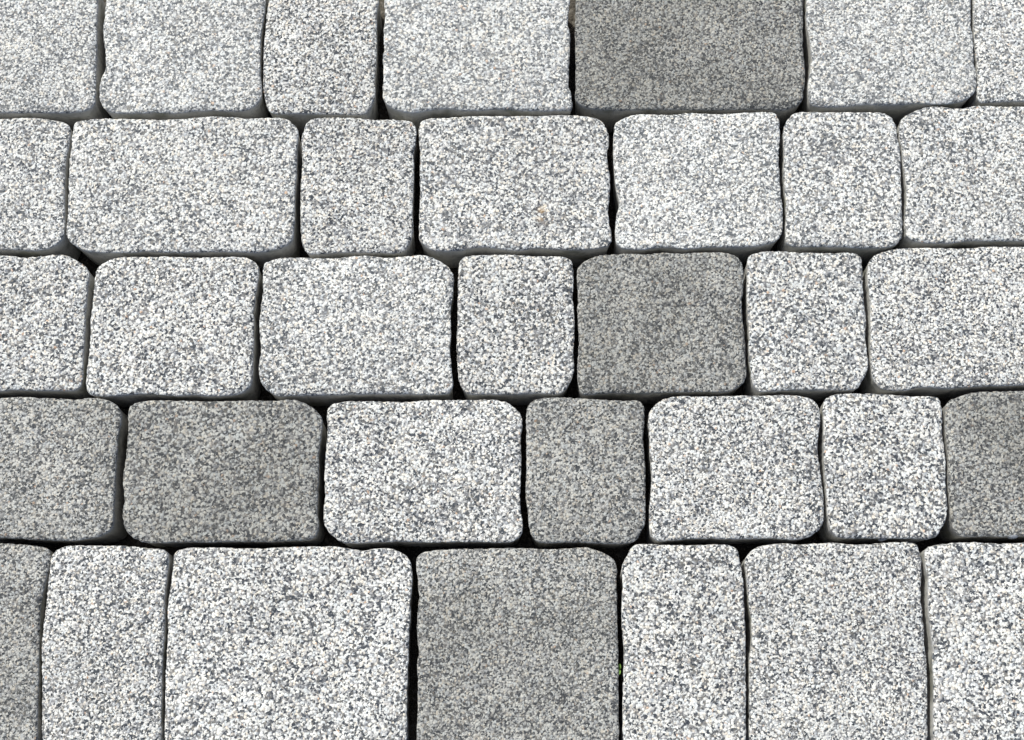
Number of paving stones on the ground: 35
